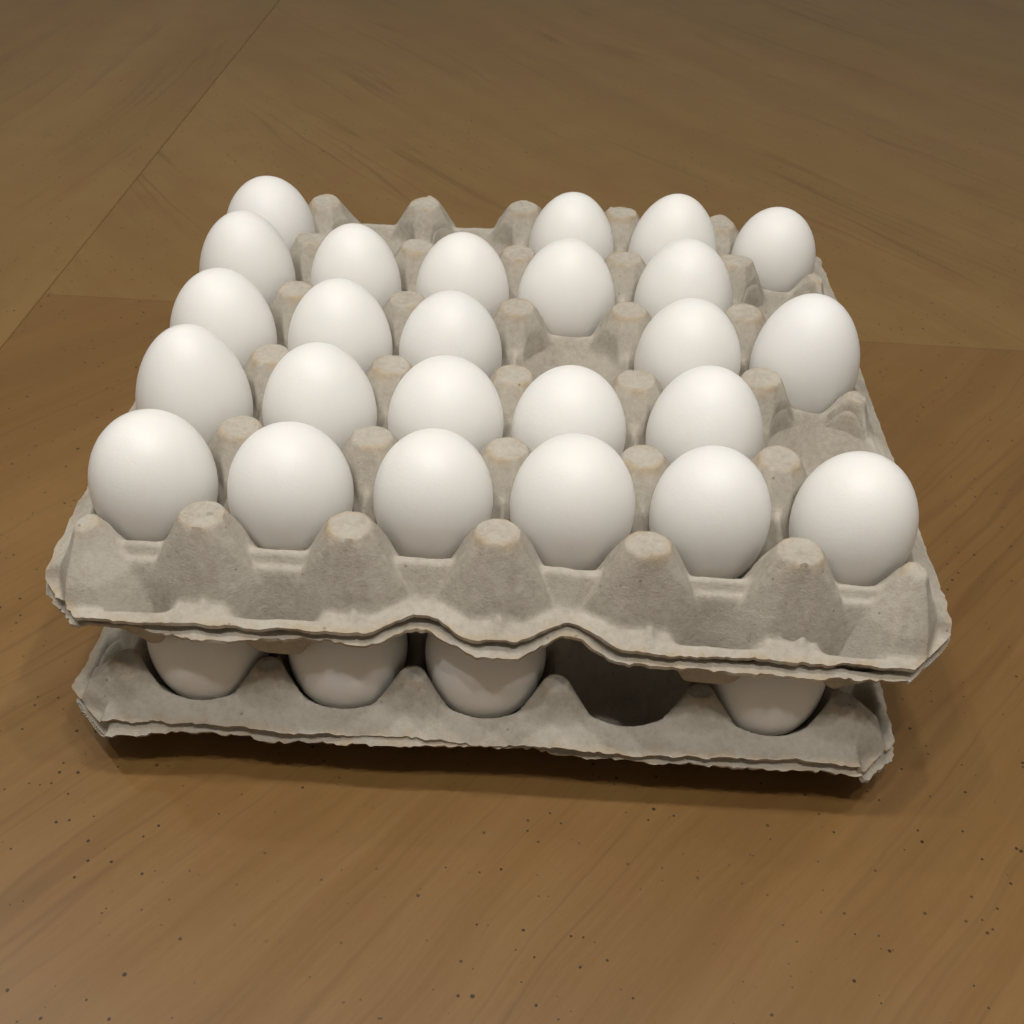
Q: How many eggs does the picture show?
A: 29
